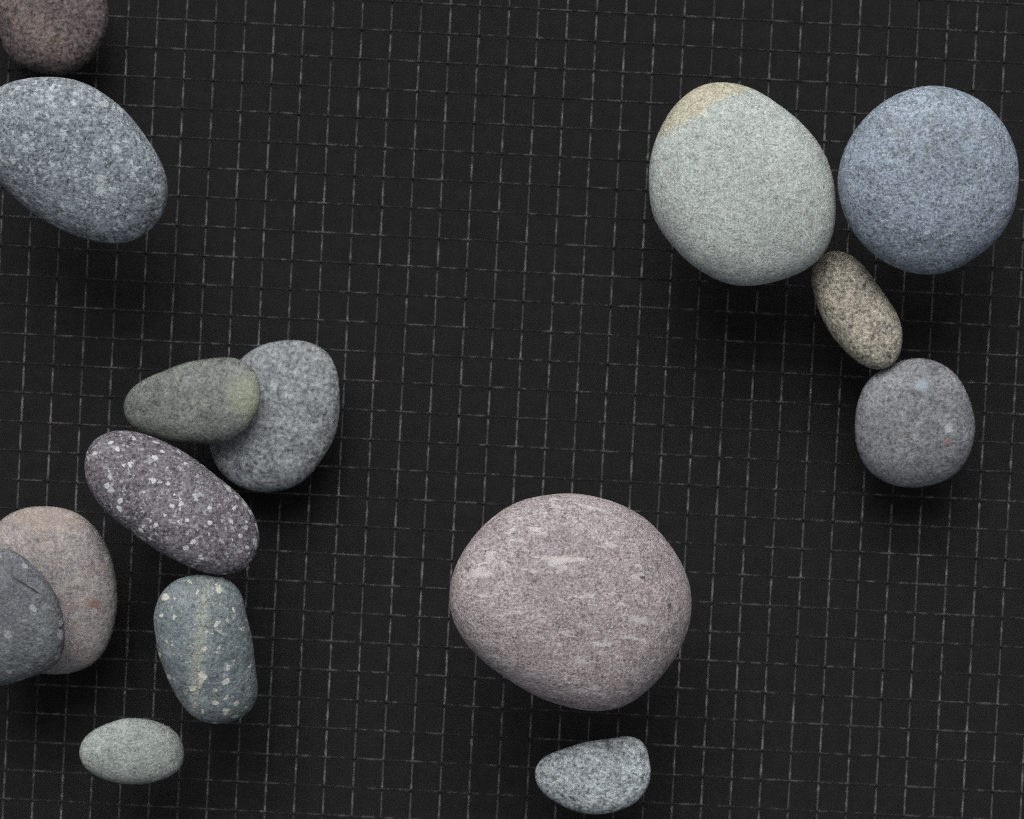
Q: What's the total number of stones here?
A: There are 15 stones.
